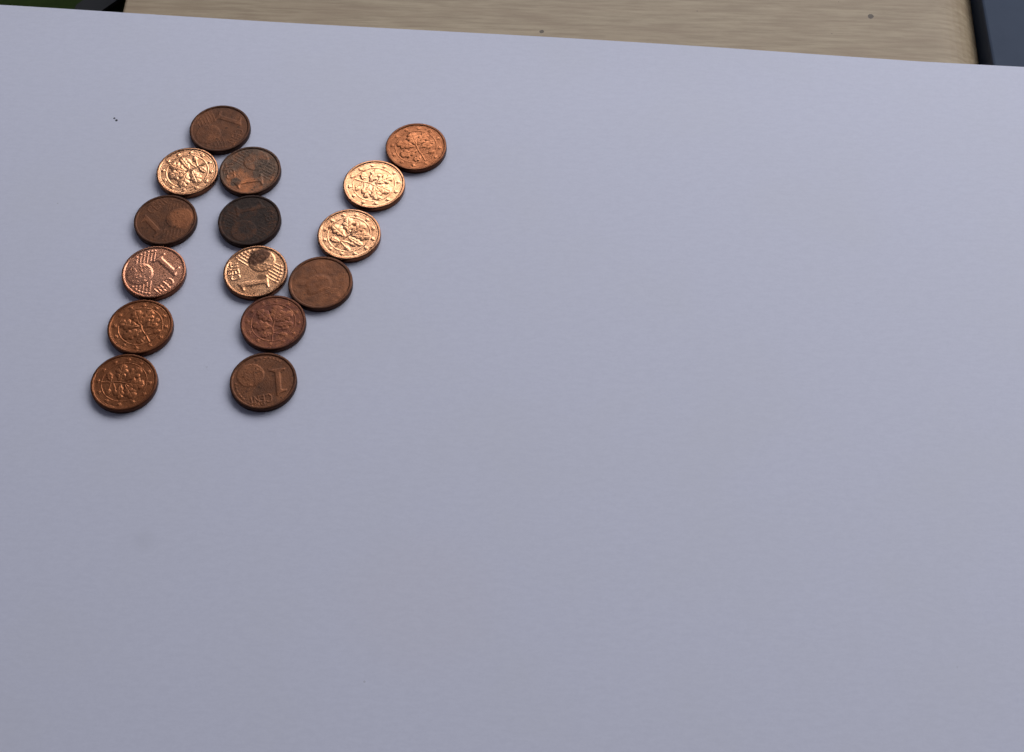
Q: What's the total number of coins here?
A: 15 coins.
